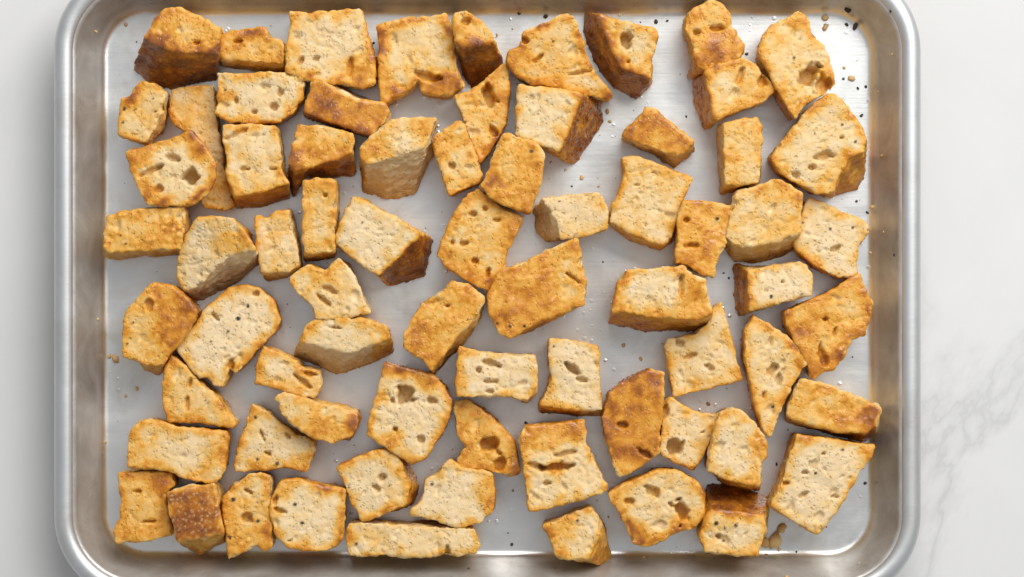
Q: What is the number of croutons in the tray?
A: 72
